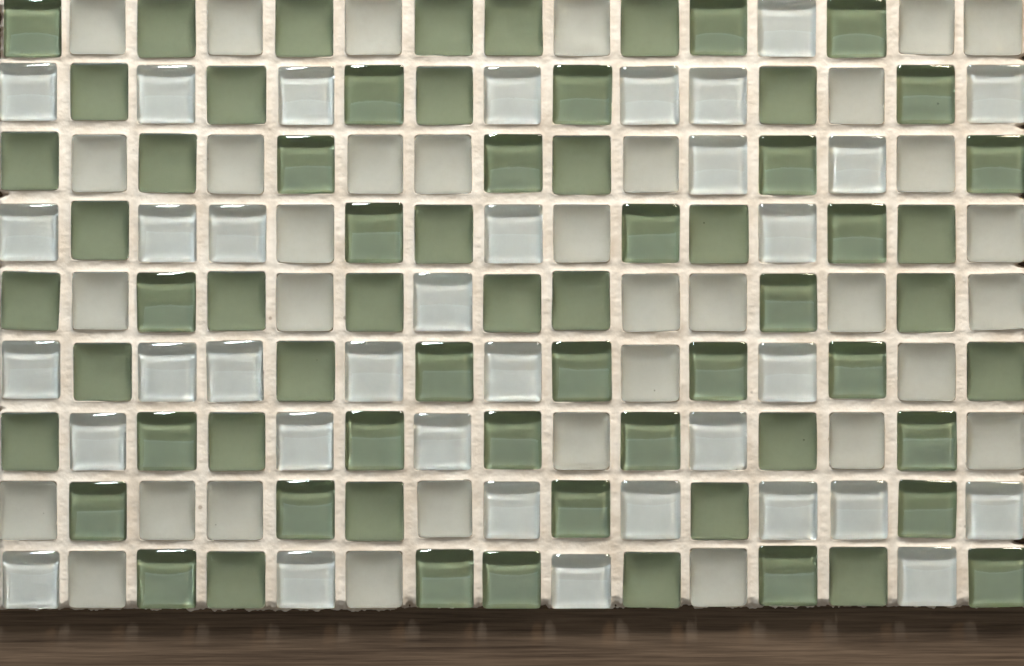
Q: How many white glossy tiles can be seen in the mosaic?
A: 35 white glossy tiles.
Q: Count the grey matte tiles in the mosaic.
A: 34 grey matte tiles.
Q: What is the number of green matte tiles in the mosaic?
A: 33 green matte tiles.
